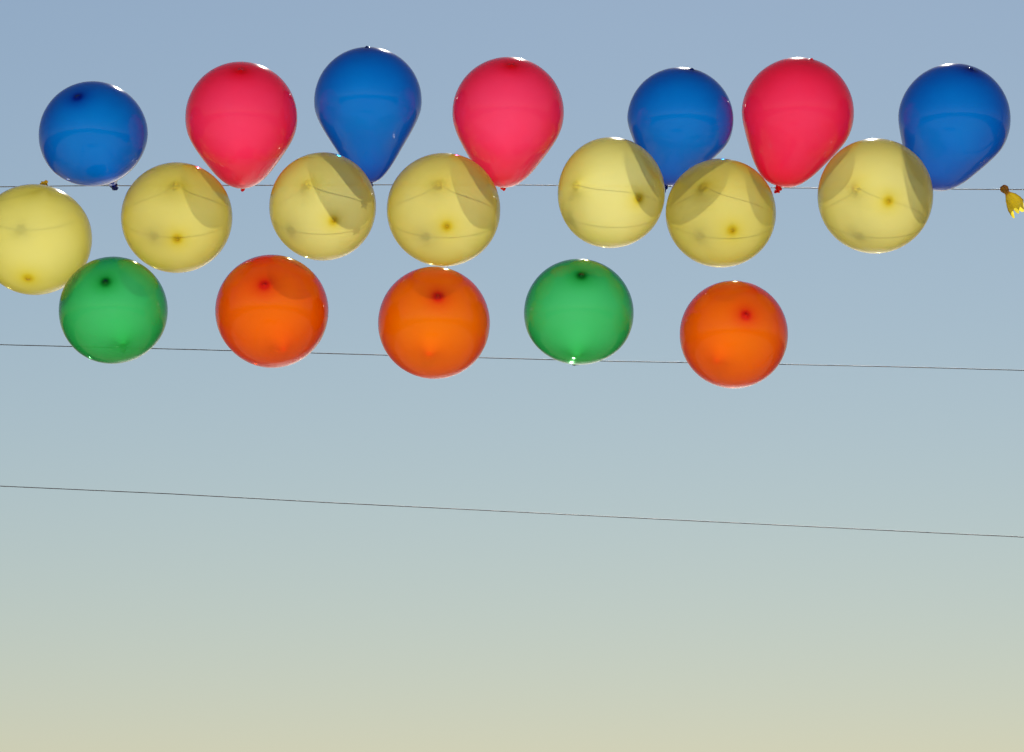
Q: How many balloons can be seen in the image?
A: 19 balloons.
